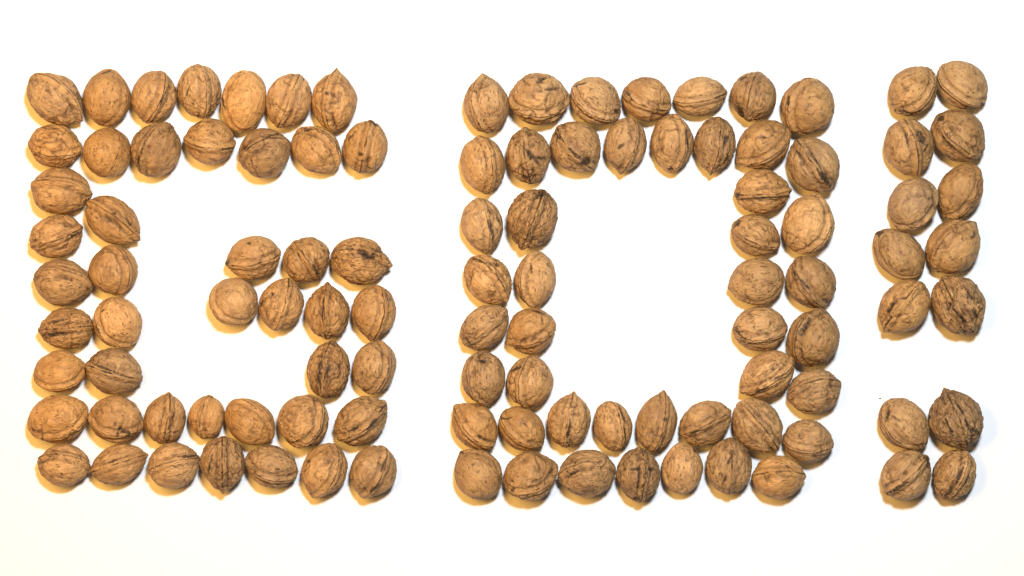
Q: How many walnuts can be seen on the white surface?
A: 107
